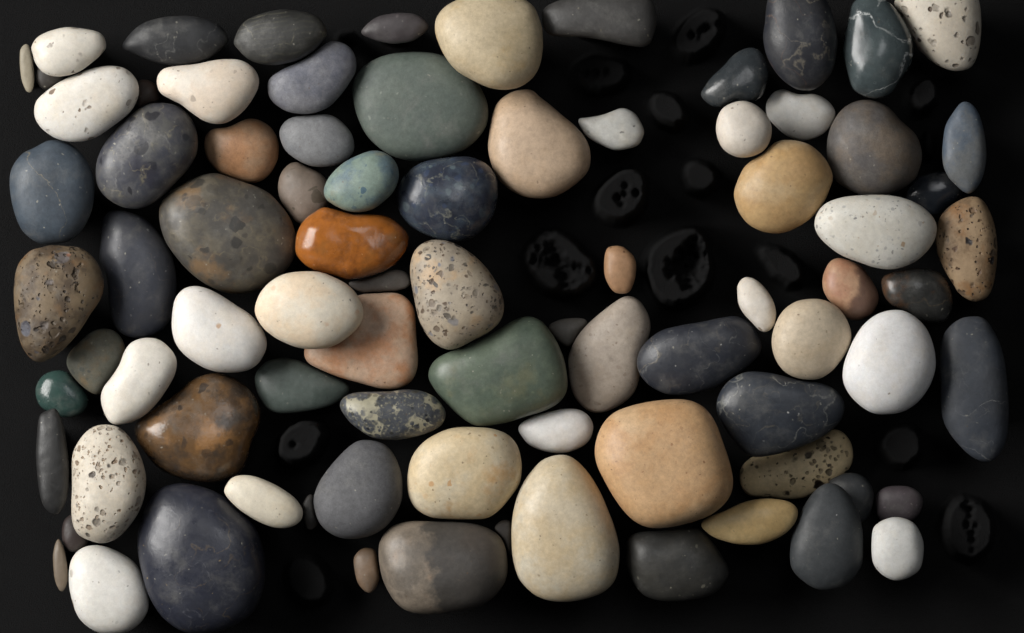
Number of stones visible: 84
